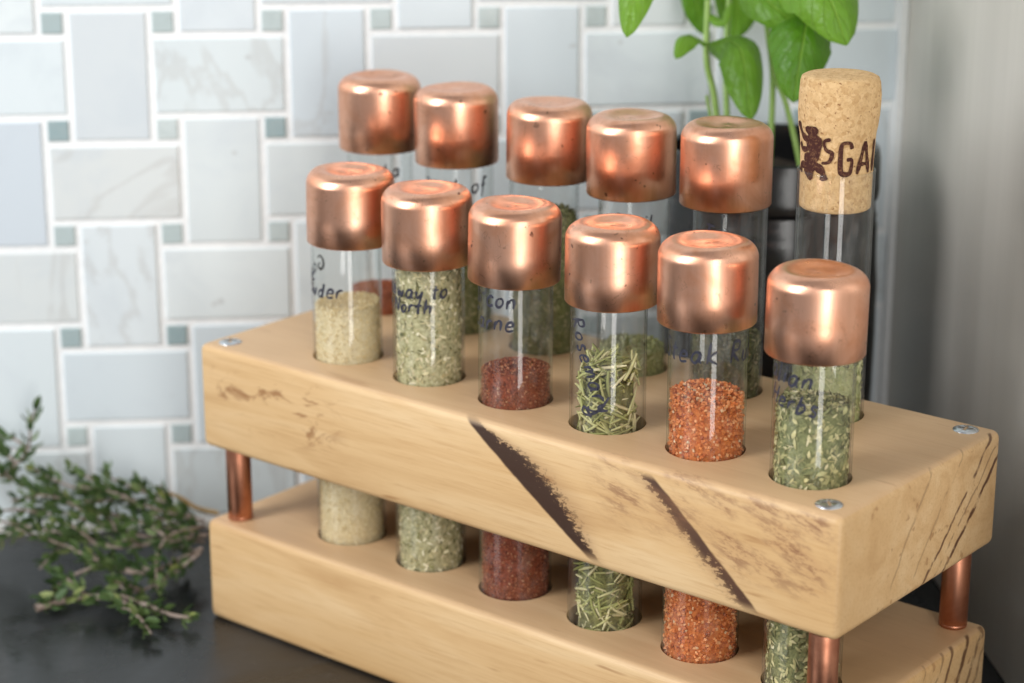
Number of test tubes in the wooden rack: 12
